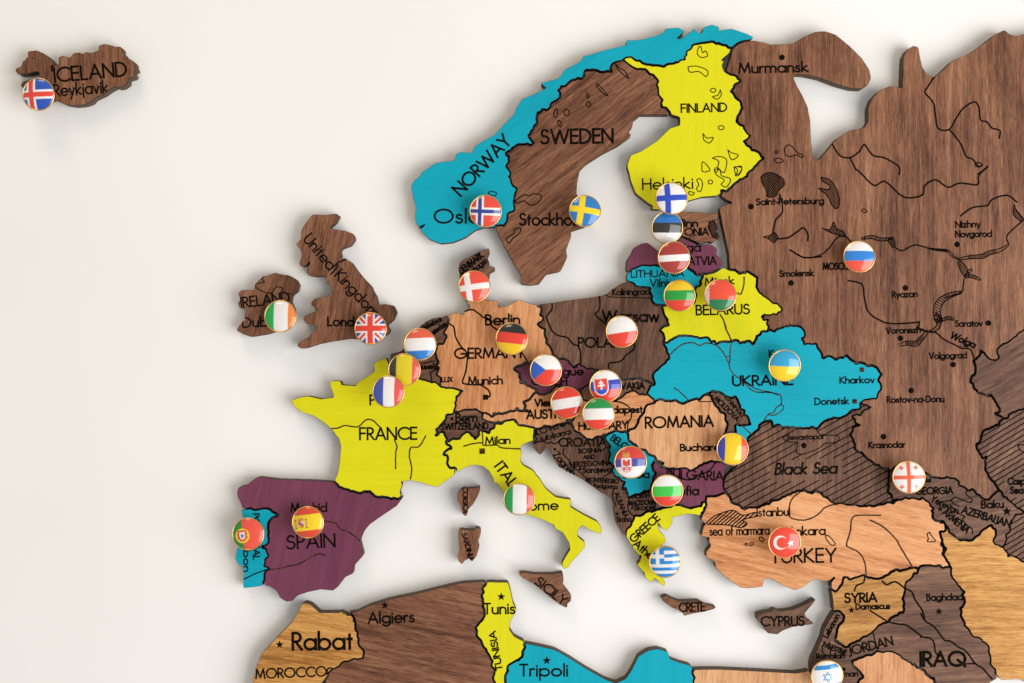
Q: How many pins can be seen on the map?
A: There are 32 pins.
